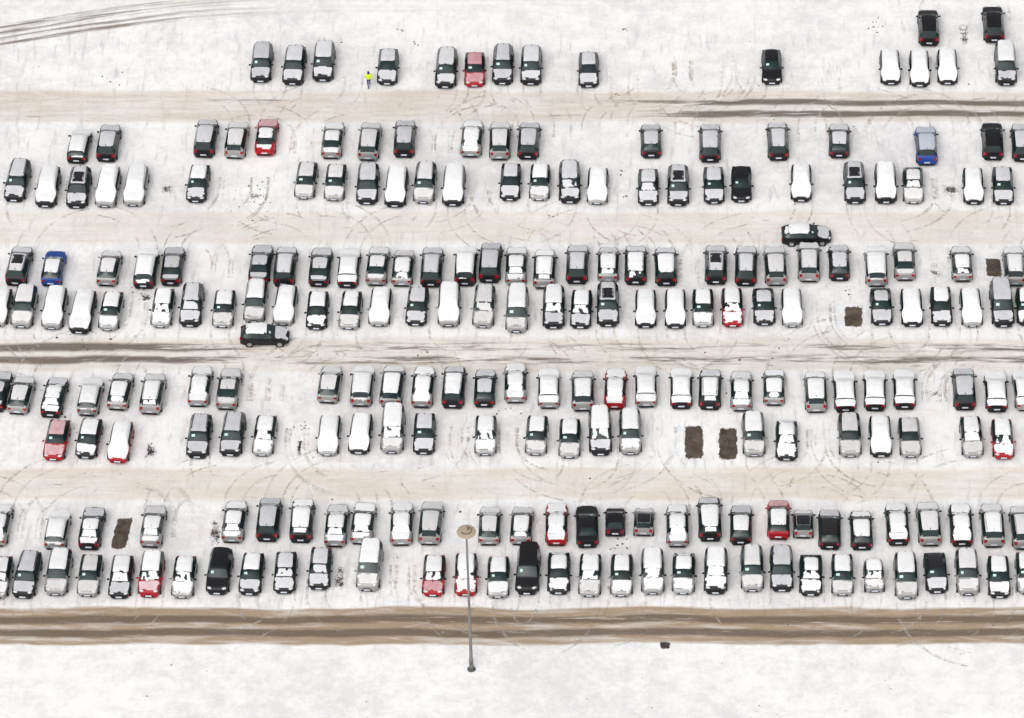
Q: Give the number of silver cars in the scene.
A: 102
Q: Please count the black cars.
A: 120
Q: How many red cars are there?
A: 12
